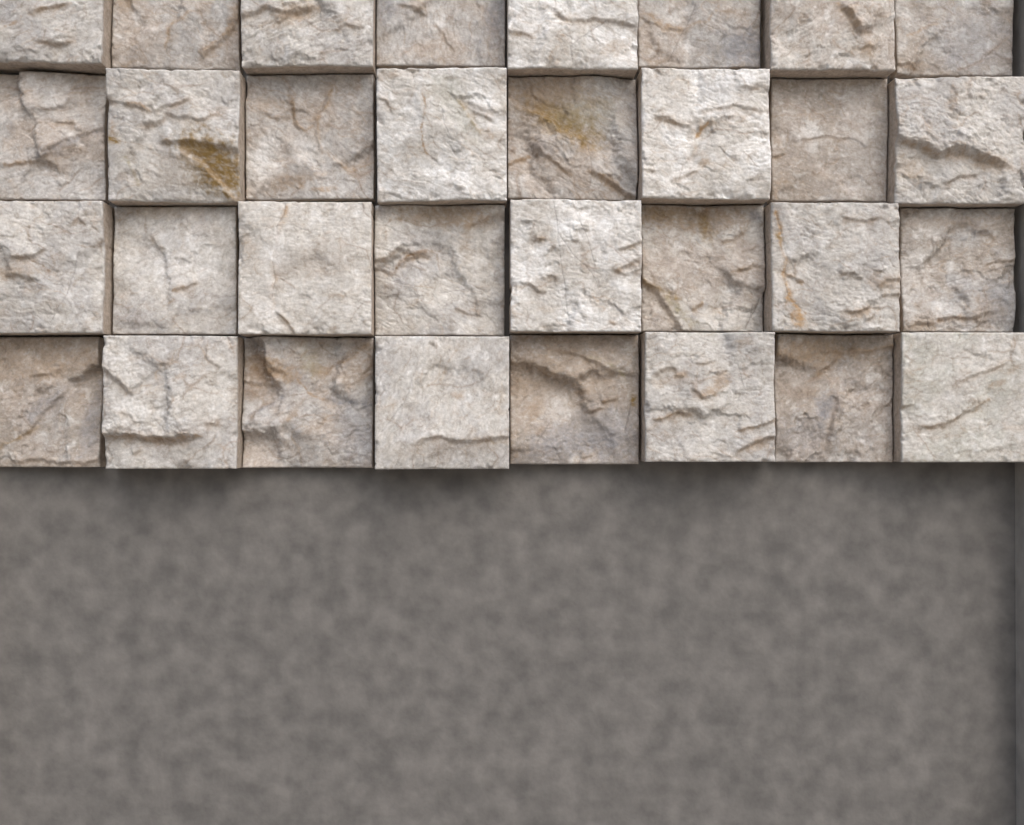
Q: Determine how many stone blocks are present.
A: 32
